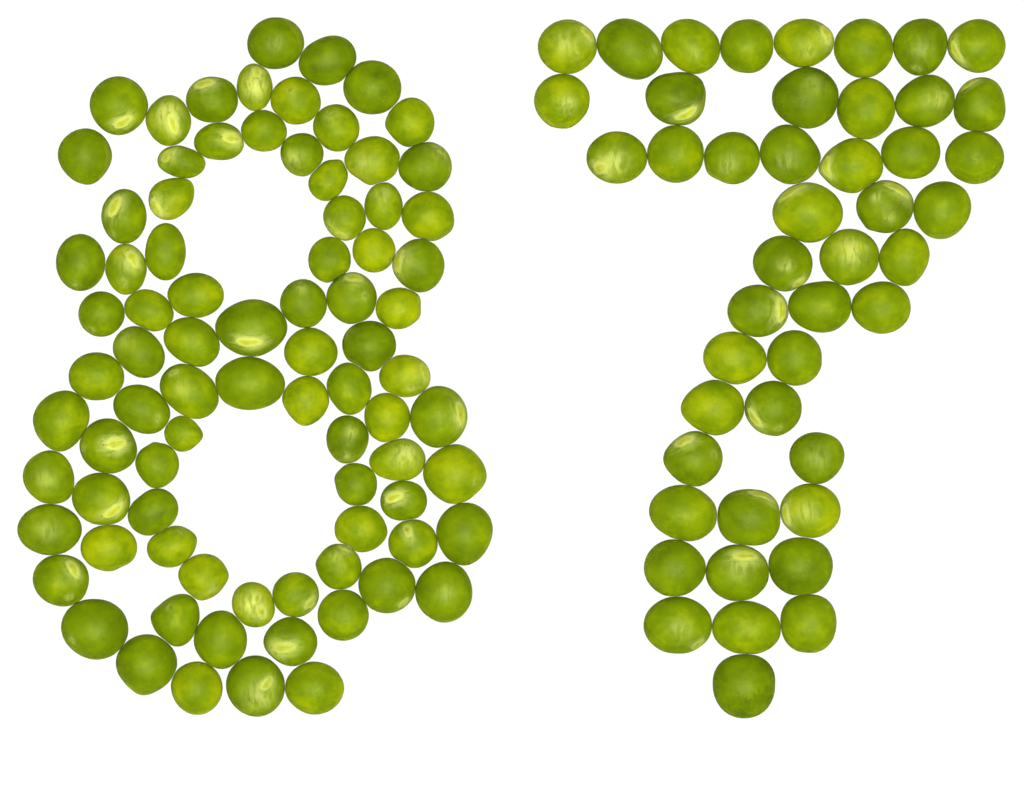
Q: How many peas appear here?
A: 129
